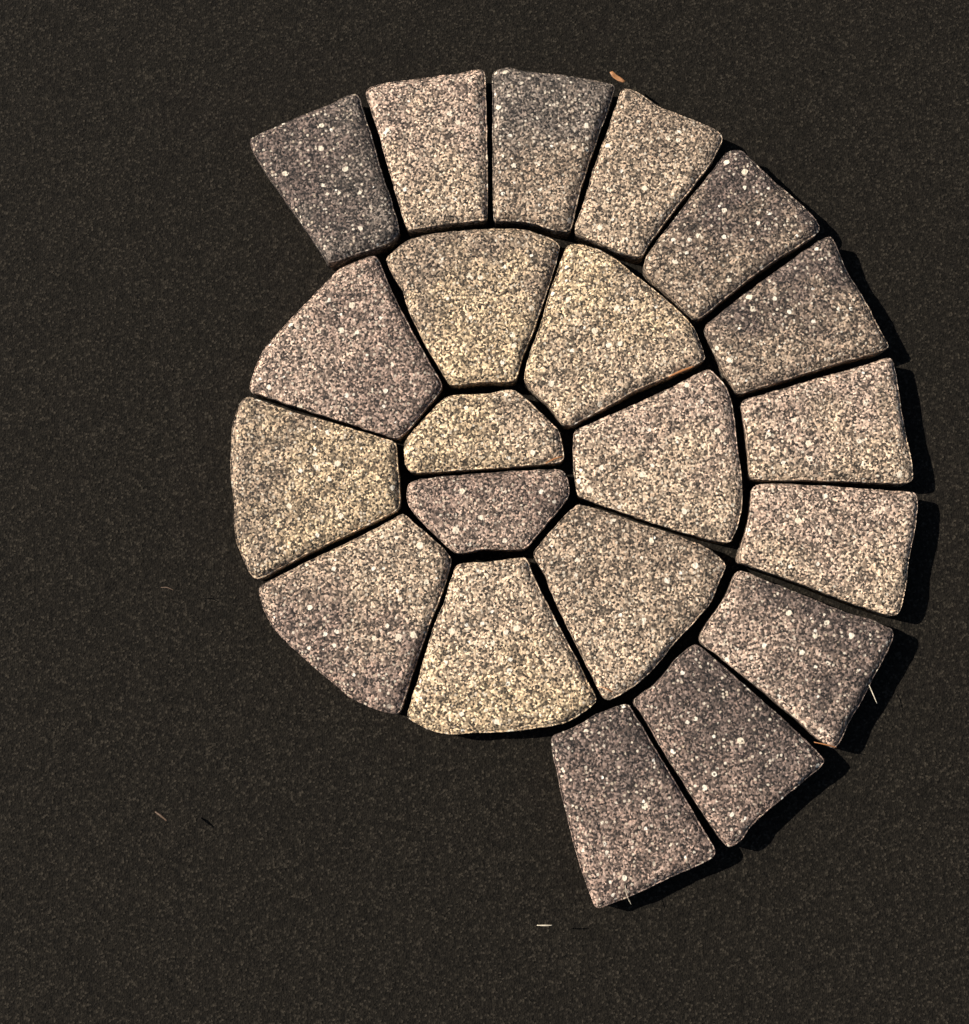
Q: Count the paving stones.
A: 21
